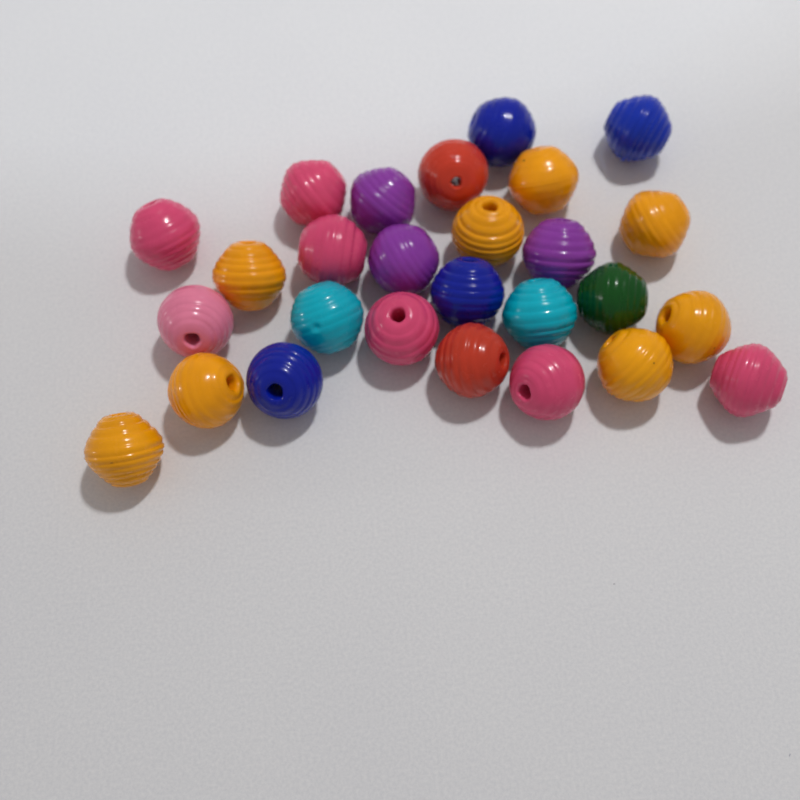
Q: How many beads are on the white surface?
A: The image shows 27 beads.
